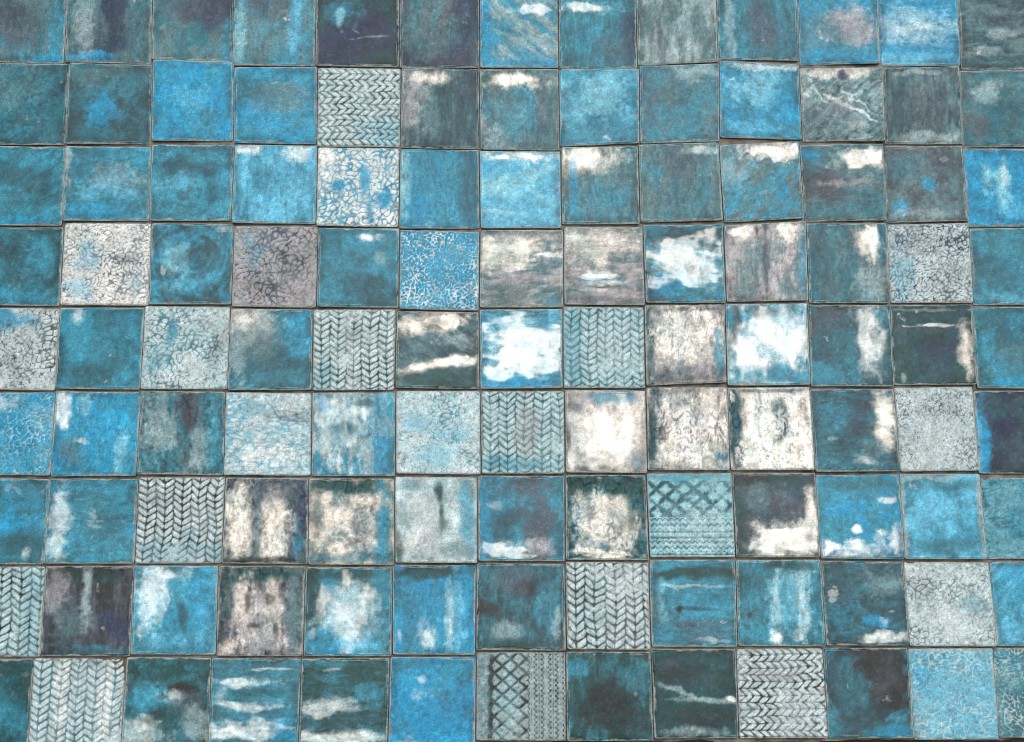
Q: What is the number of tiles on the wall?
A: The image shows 117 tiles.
